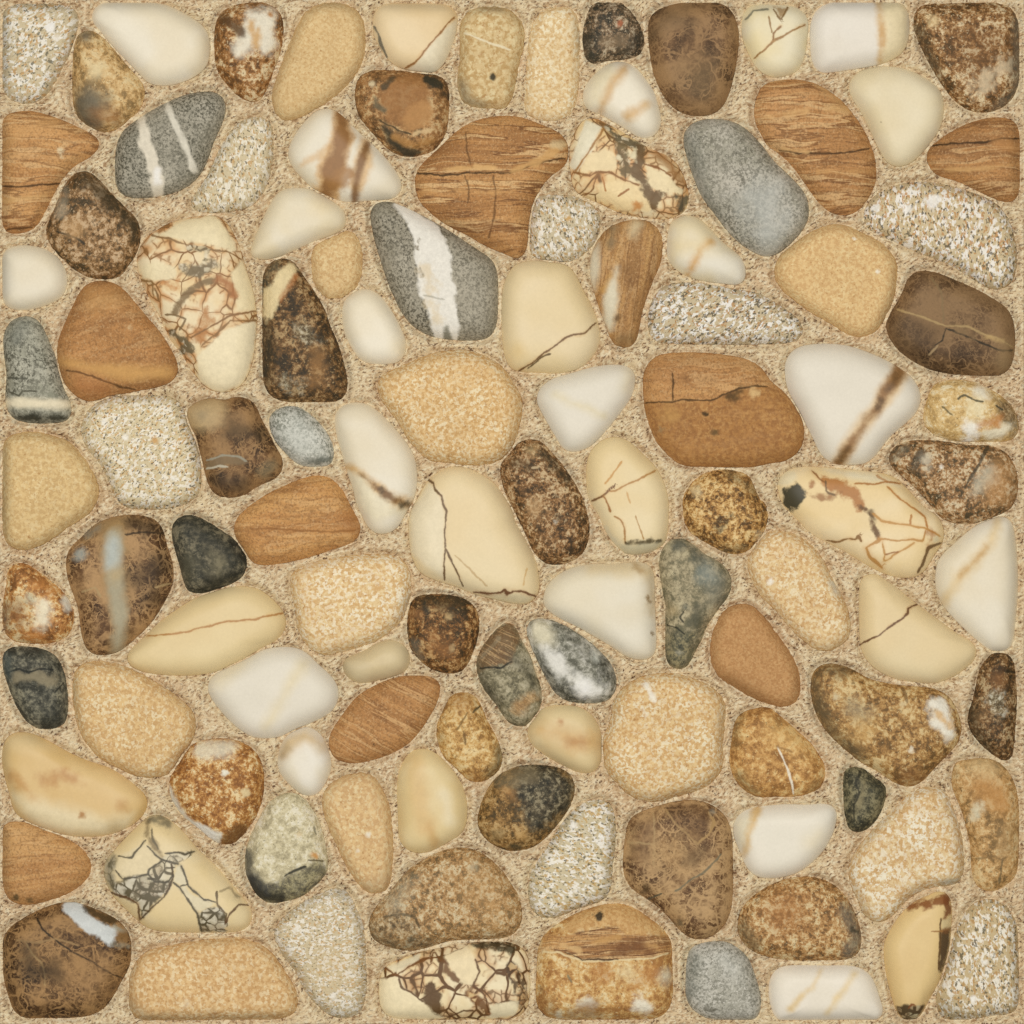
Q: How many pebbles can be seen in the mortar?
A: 111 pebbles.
